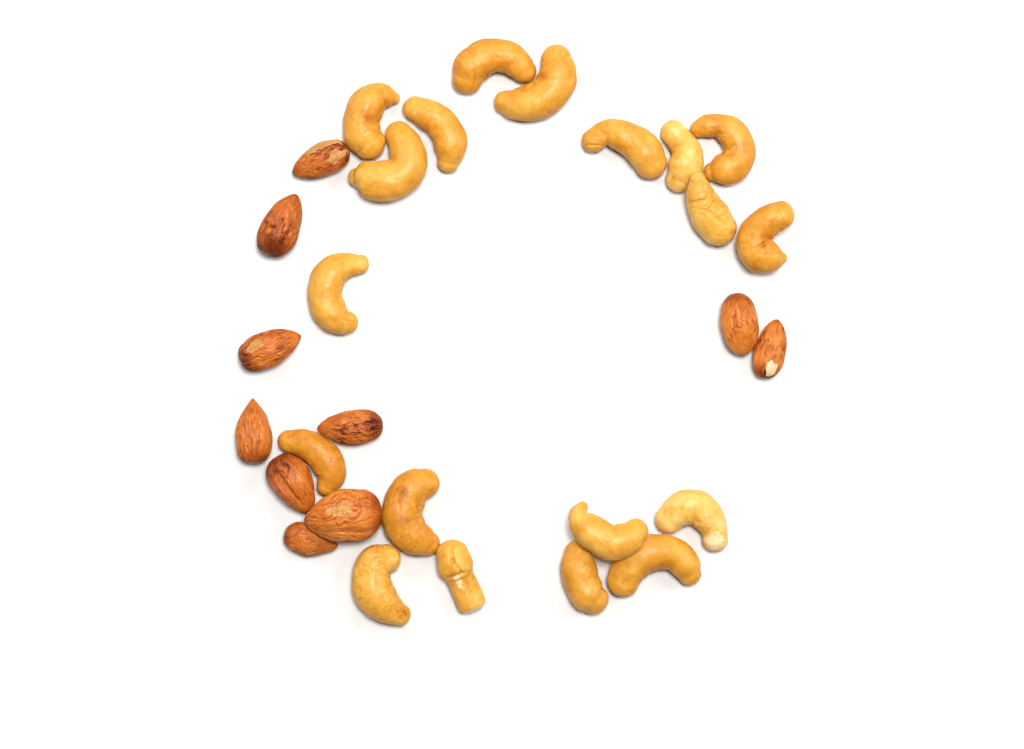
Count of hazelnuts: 10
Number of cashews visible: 19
